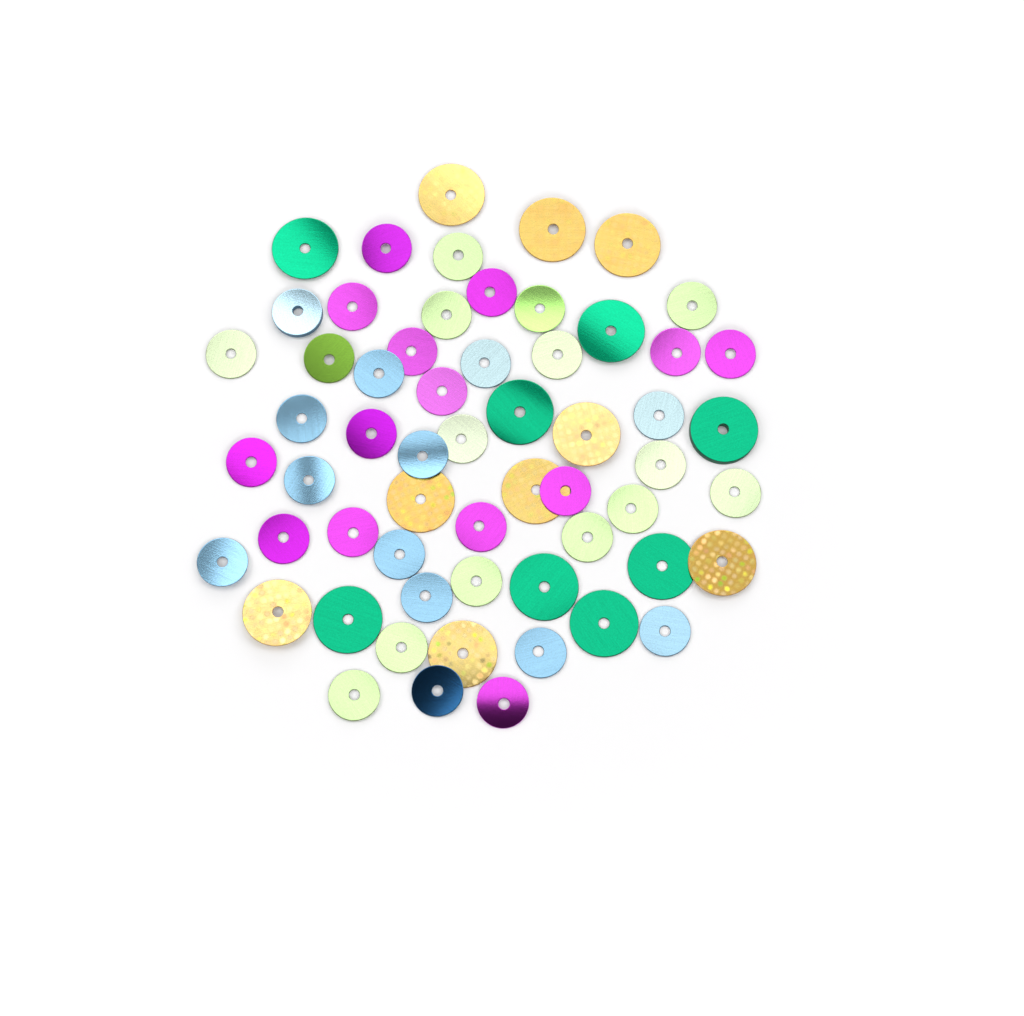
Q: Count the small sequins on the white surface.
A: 42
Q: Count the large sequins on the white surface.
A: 17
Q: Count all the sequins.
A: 59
